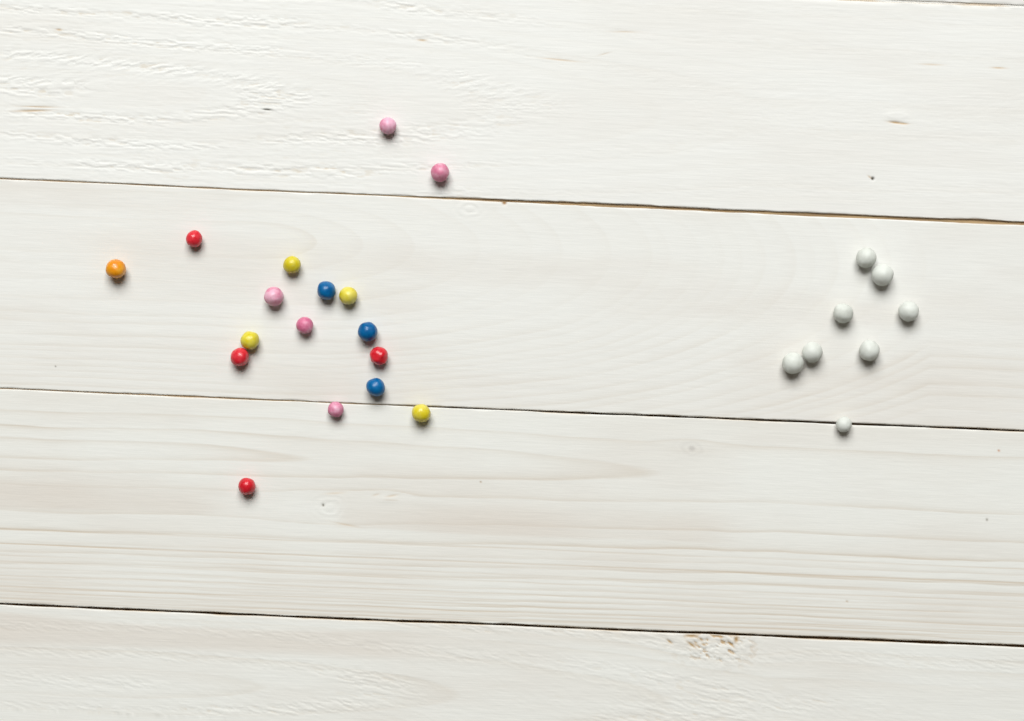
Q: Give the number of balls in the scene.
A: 25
